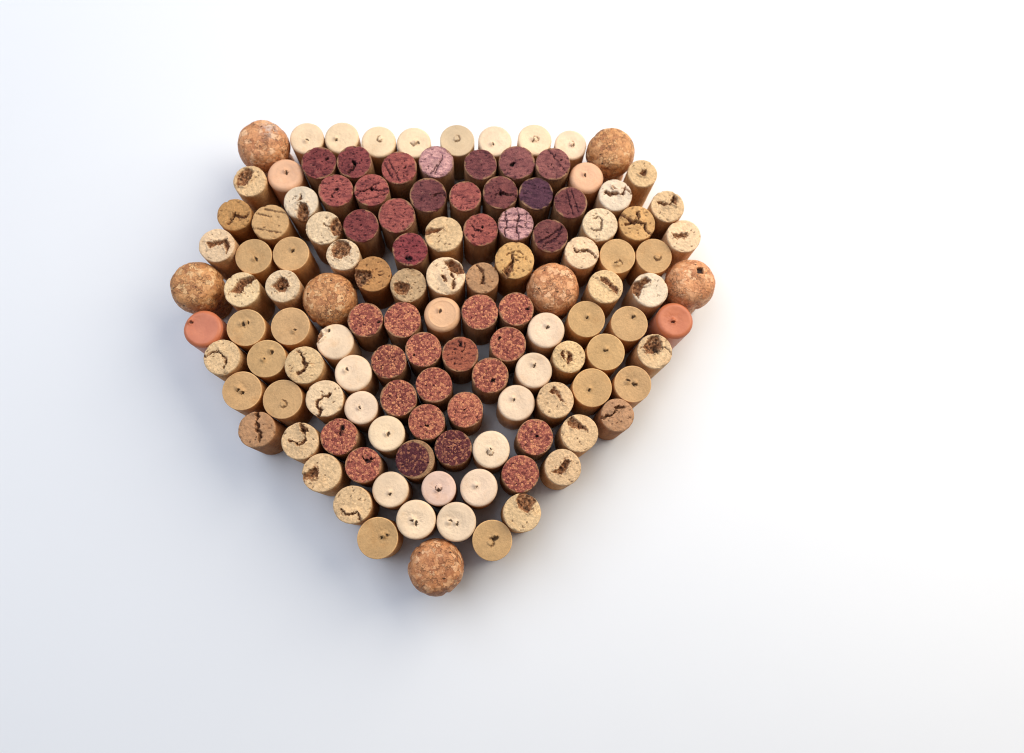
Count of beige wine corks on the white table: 78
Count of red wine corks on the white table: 39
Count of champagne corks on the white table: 7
